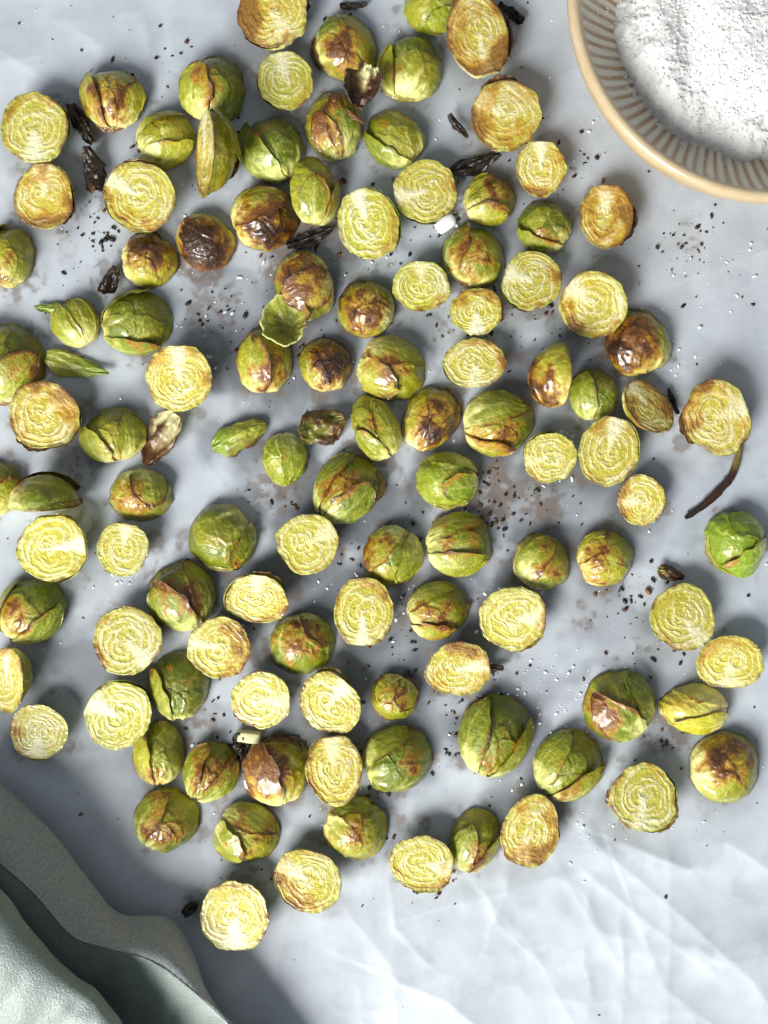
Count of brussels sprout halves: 109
